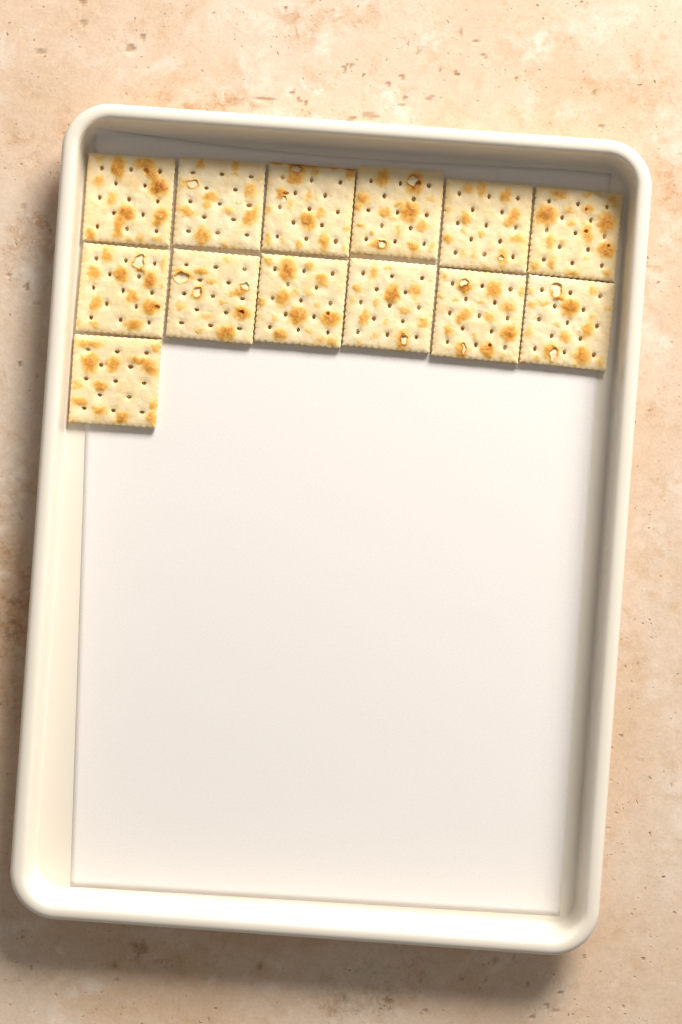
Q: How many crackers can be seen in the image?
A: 13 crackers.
